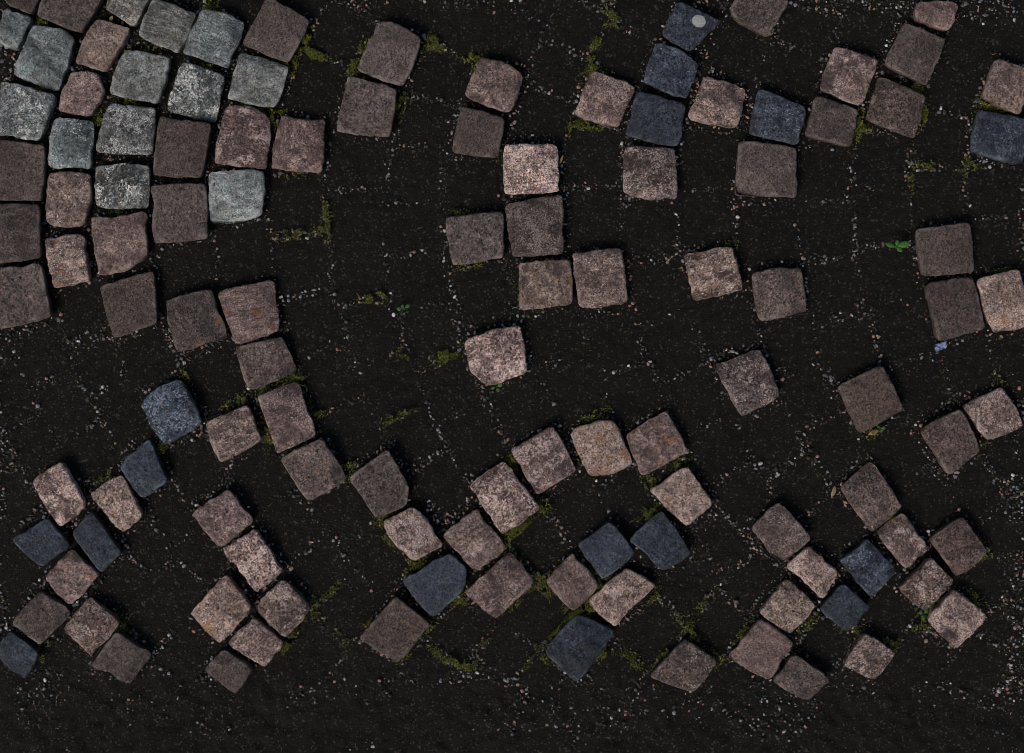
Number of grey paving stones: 13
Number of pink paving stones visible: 45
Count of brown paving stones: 43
